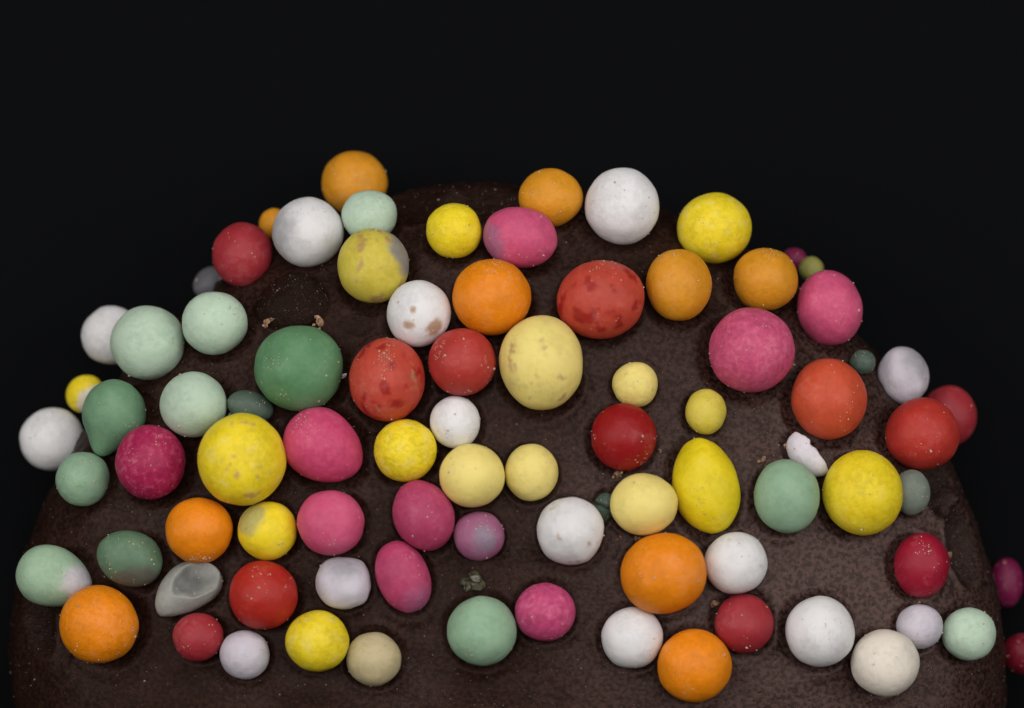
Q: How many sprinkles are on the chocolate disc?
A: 87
